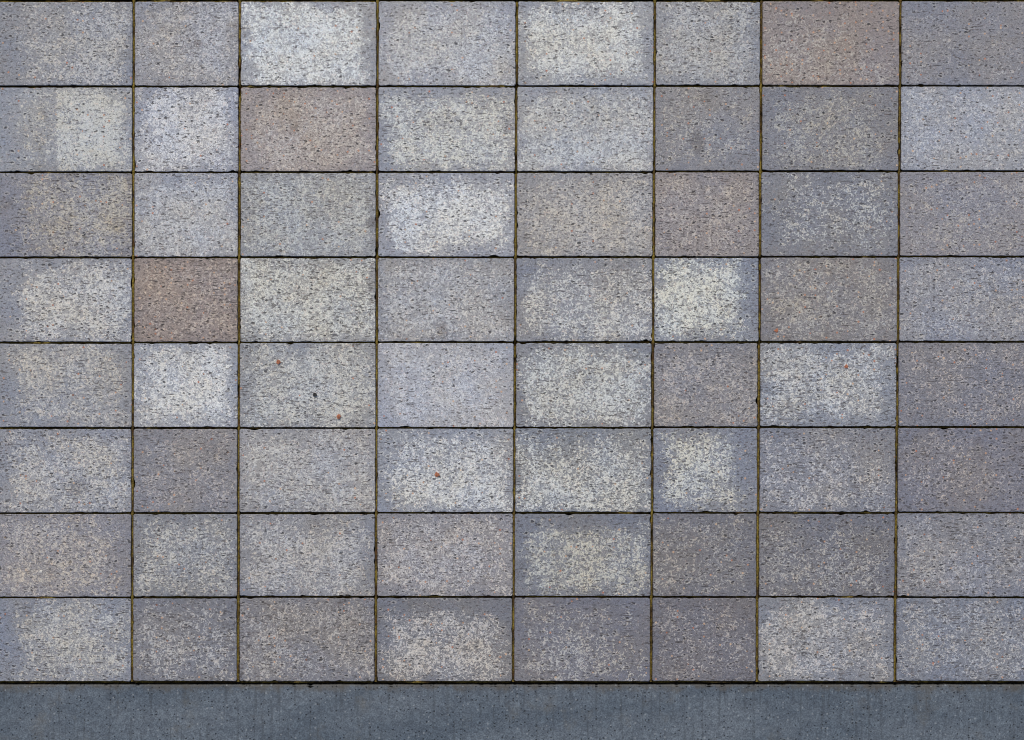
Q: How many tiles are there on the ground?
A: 64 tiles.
